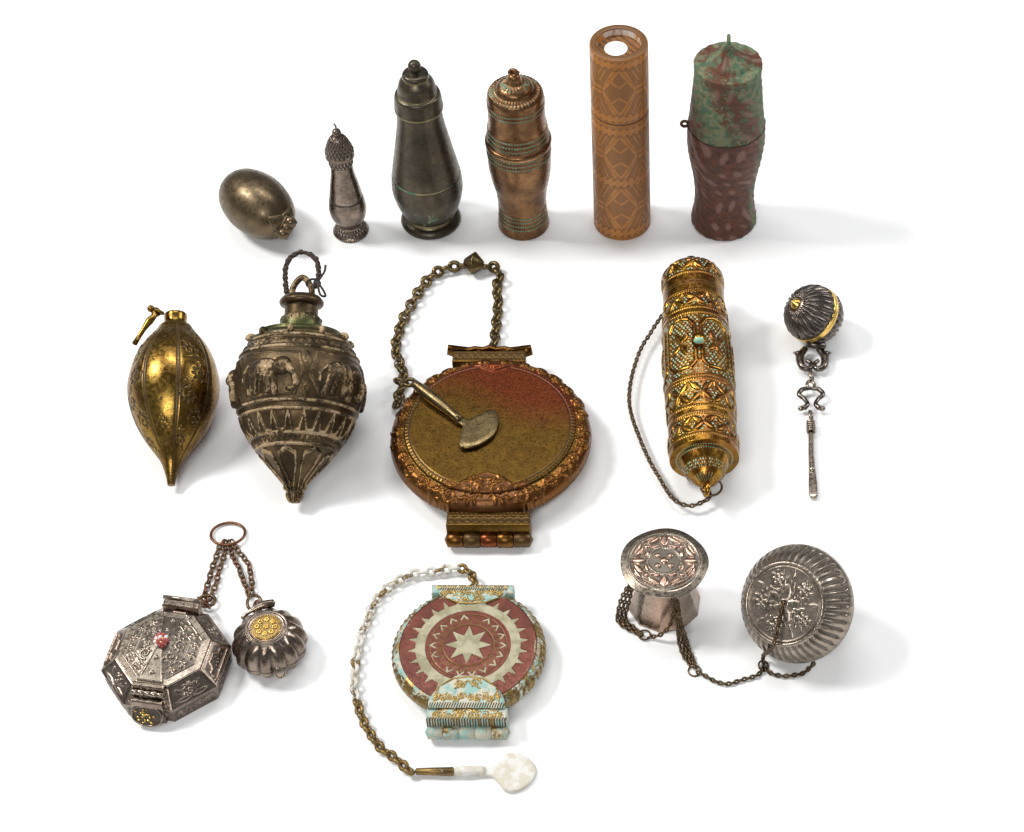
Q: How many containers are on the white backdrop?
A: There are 16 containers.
